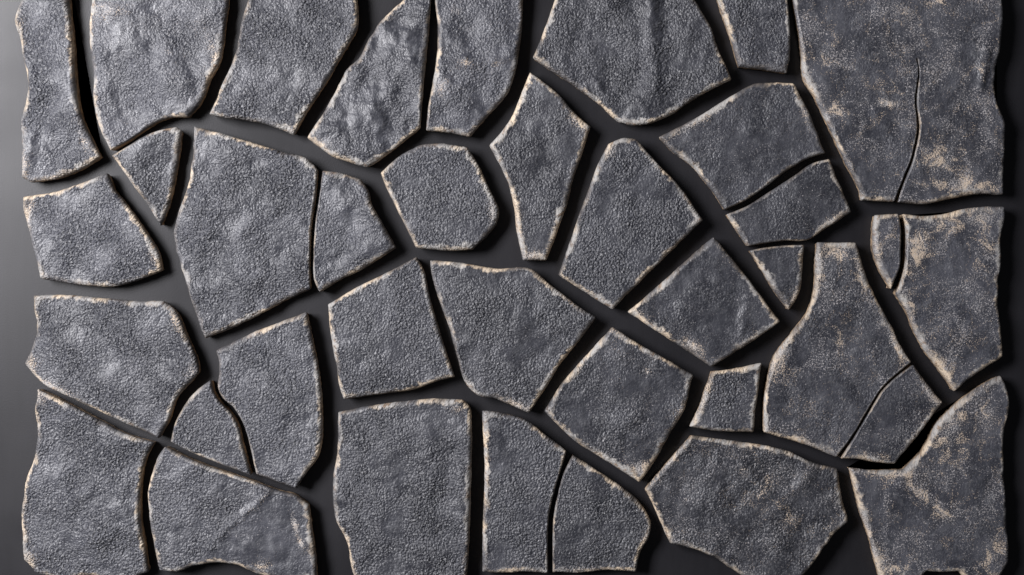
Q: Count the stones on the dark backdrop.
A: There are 37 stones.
